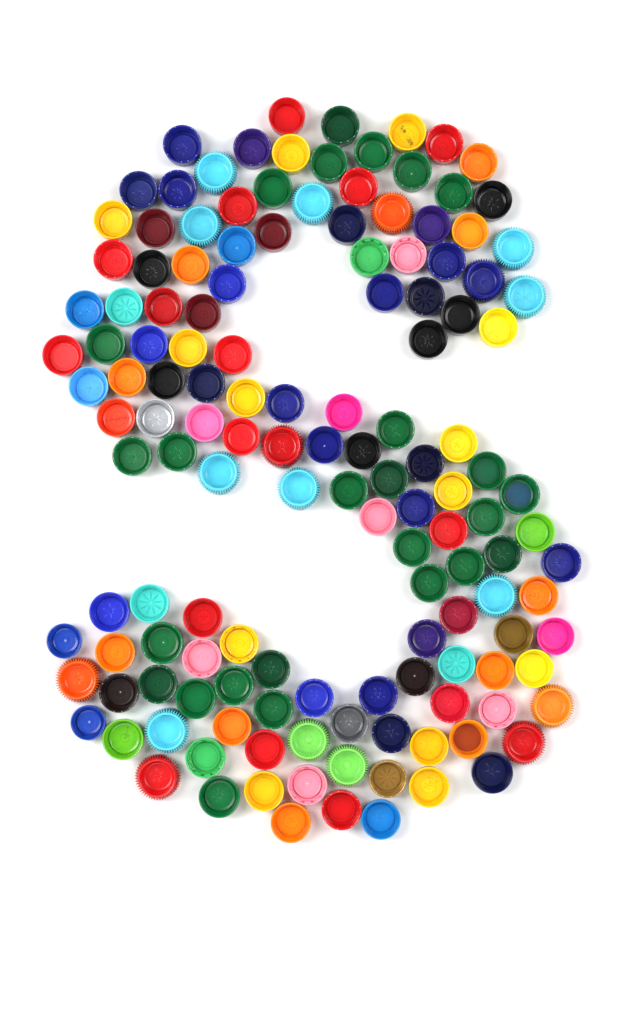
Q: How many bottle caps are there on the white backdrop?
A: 142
